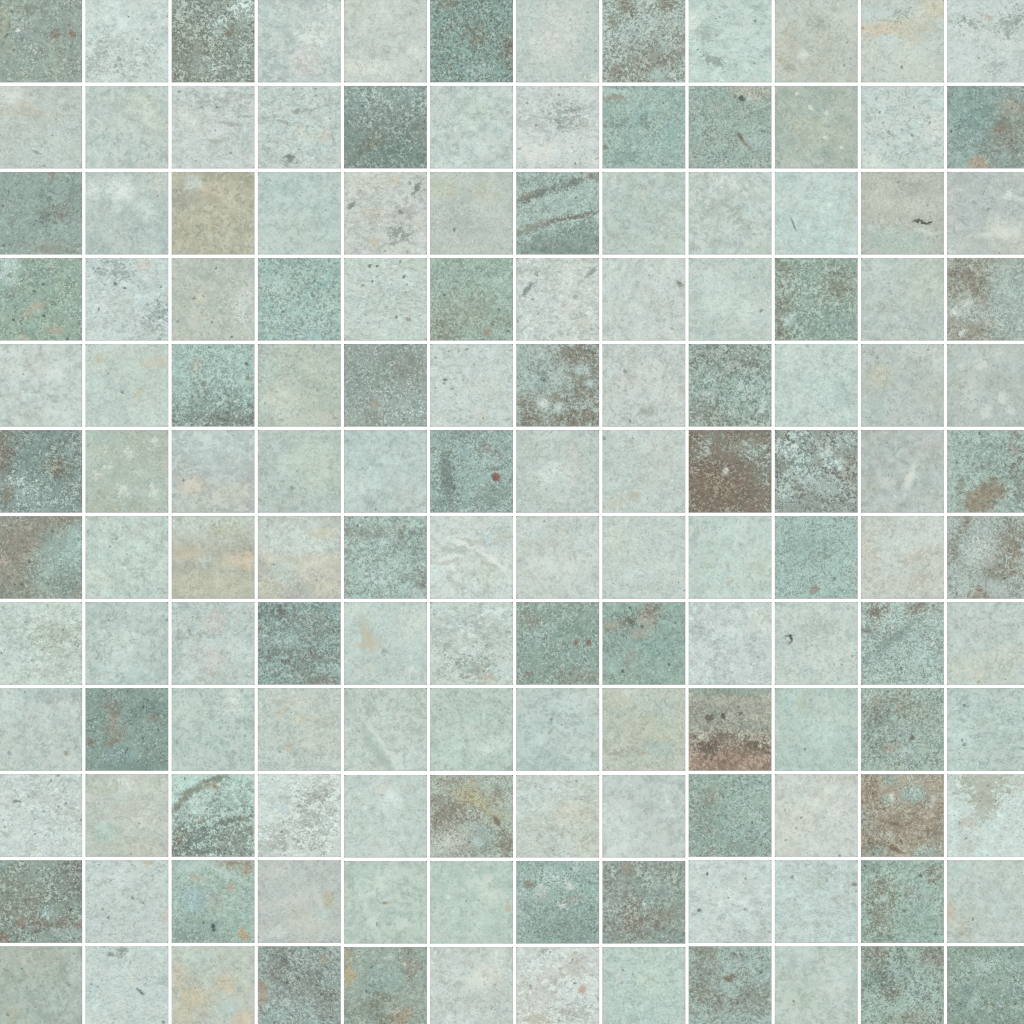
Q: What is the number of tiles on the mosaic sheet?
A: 144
